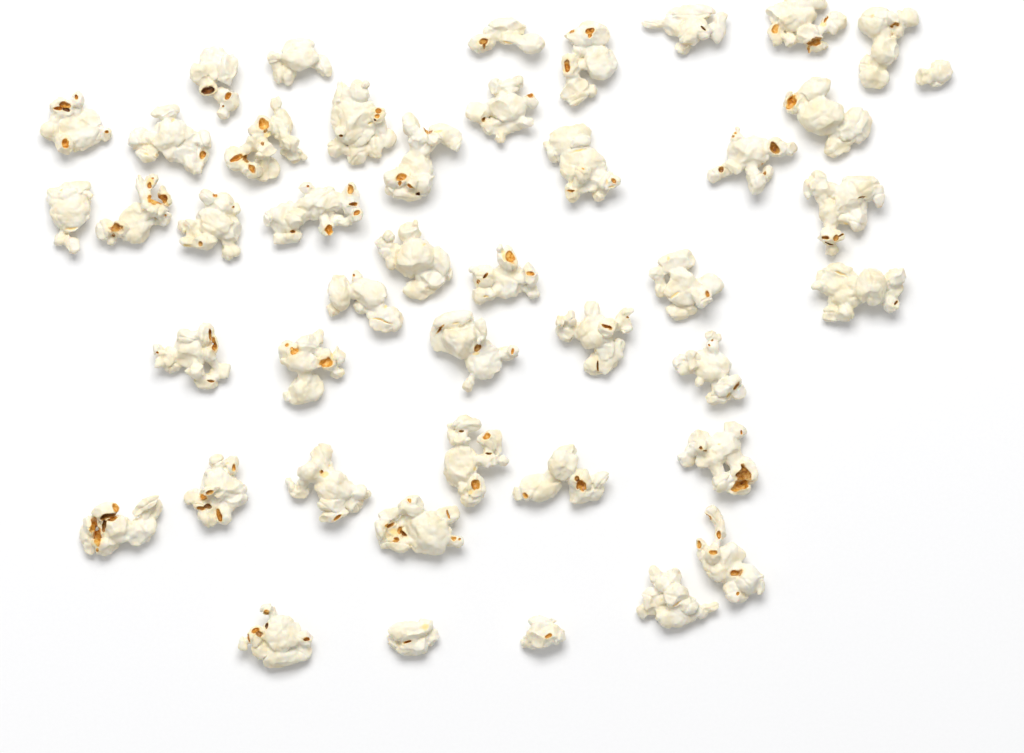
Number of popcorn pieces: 44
